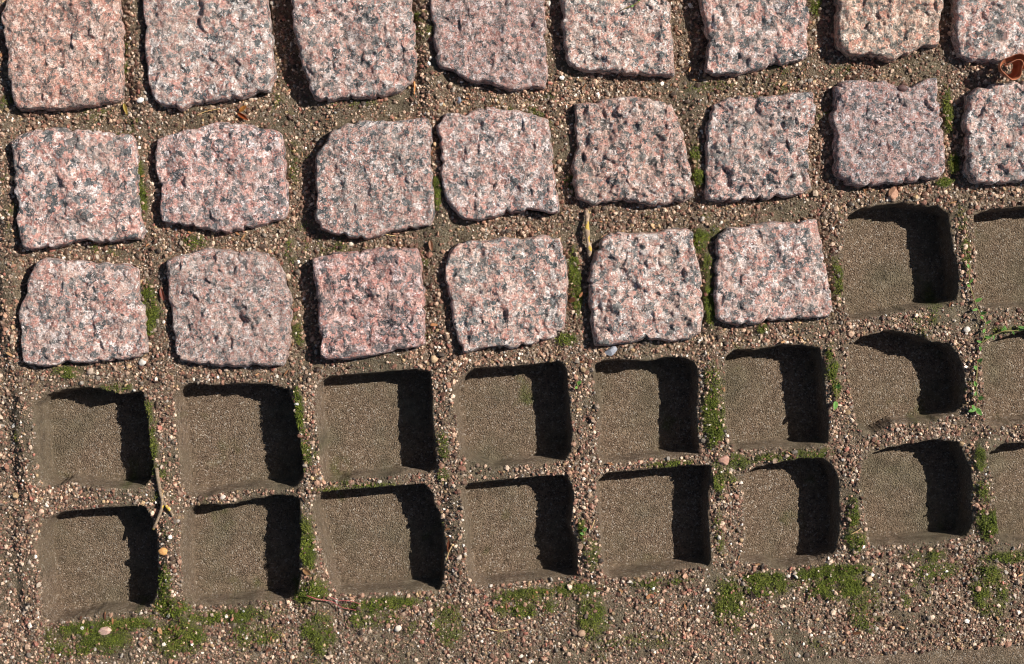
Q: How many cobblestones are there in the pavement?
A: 22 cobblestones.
